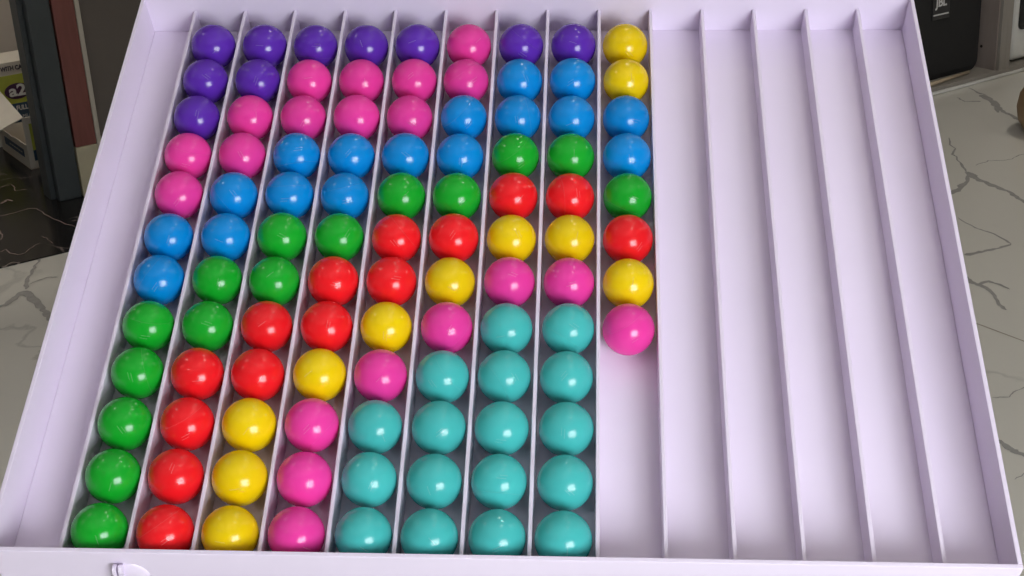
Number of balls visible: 104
